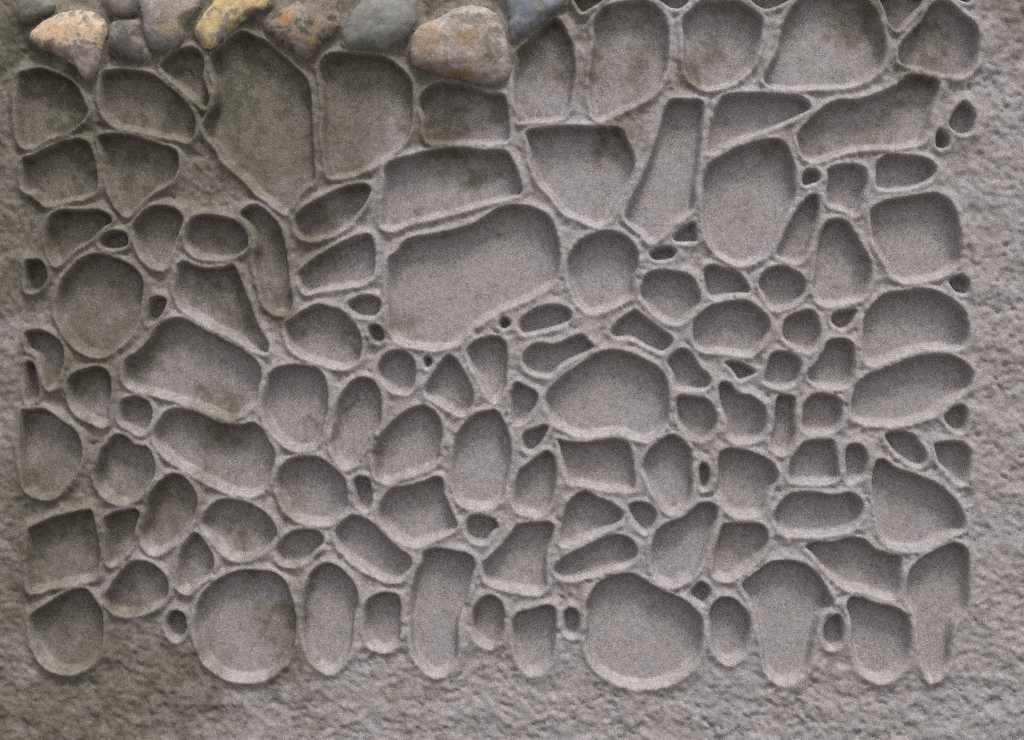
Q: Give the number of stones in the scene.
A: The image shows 10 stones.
